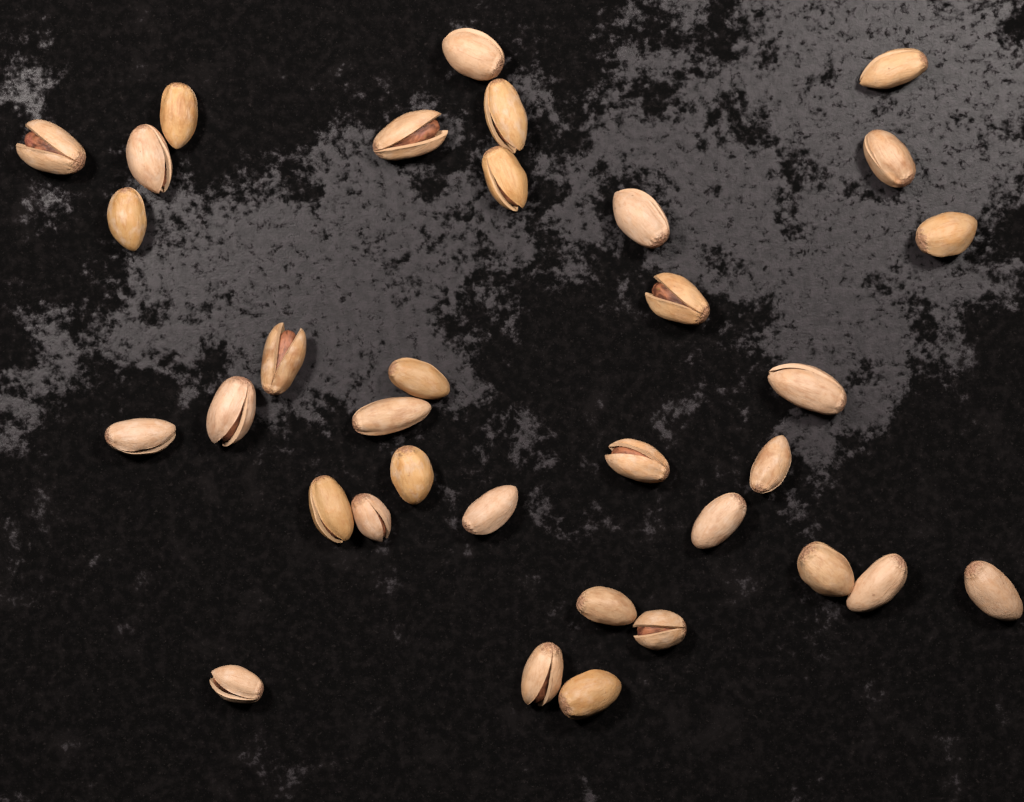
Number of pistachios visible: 34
